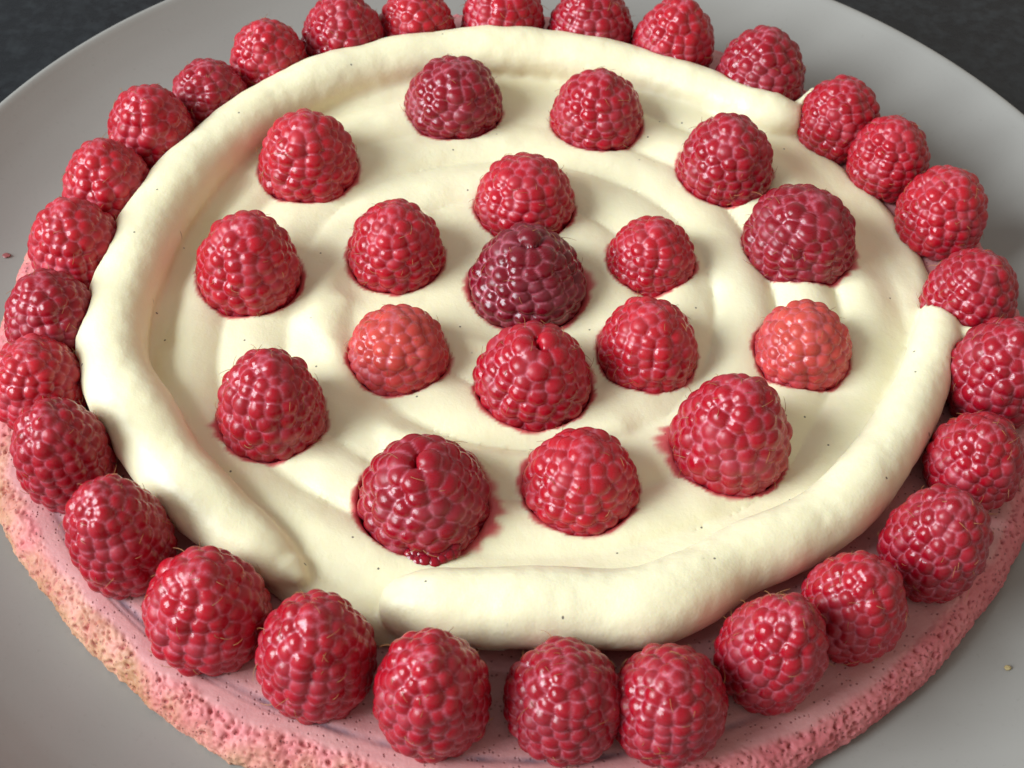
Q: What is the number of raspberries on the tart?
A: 47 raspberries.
